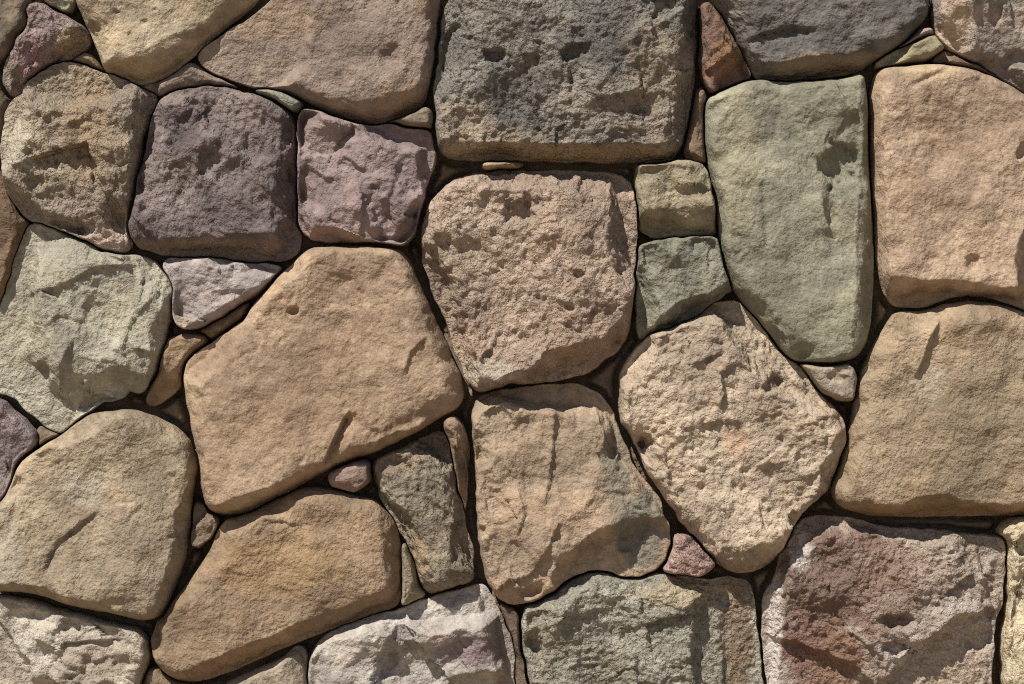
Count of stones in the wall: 54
